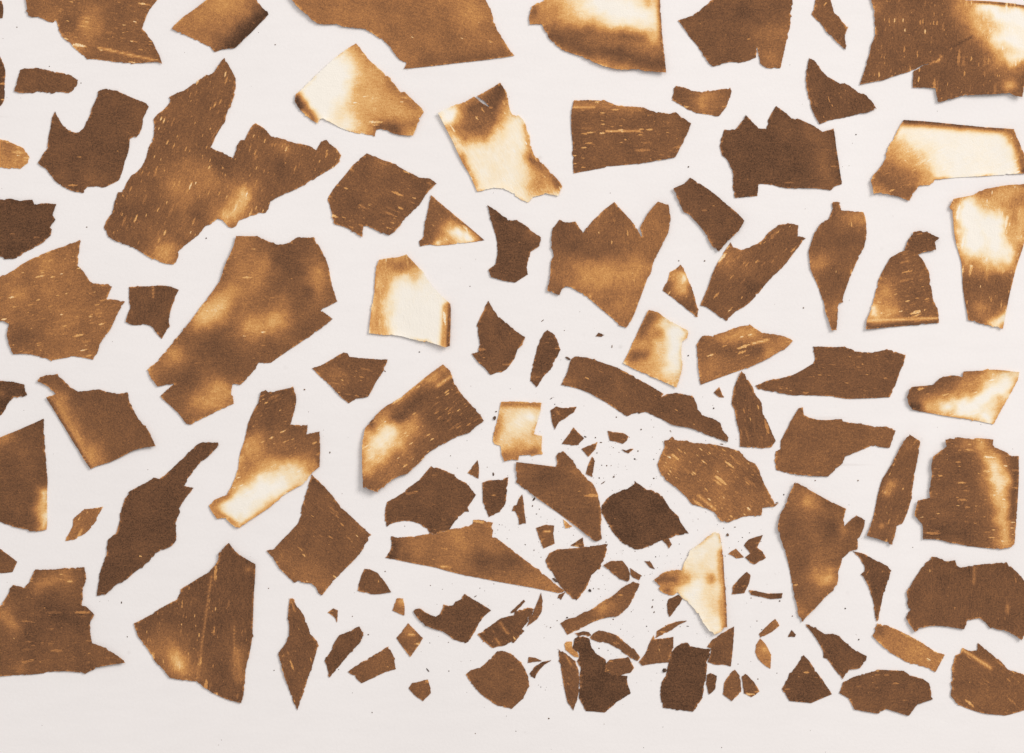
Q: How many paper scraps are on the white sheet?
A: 130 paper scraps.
